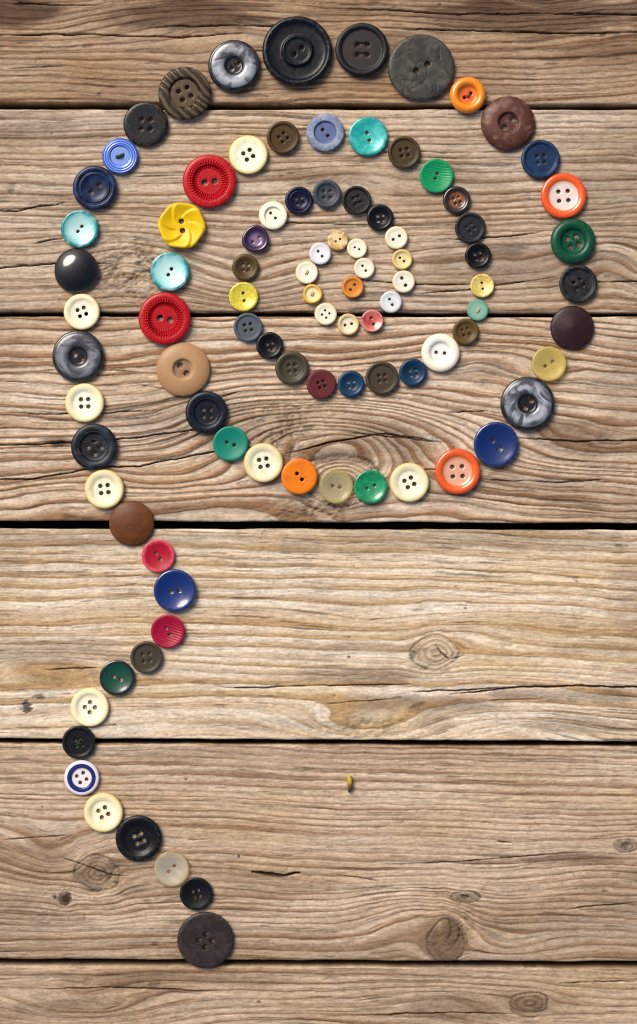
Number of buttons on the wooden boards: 94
